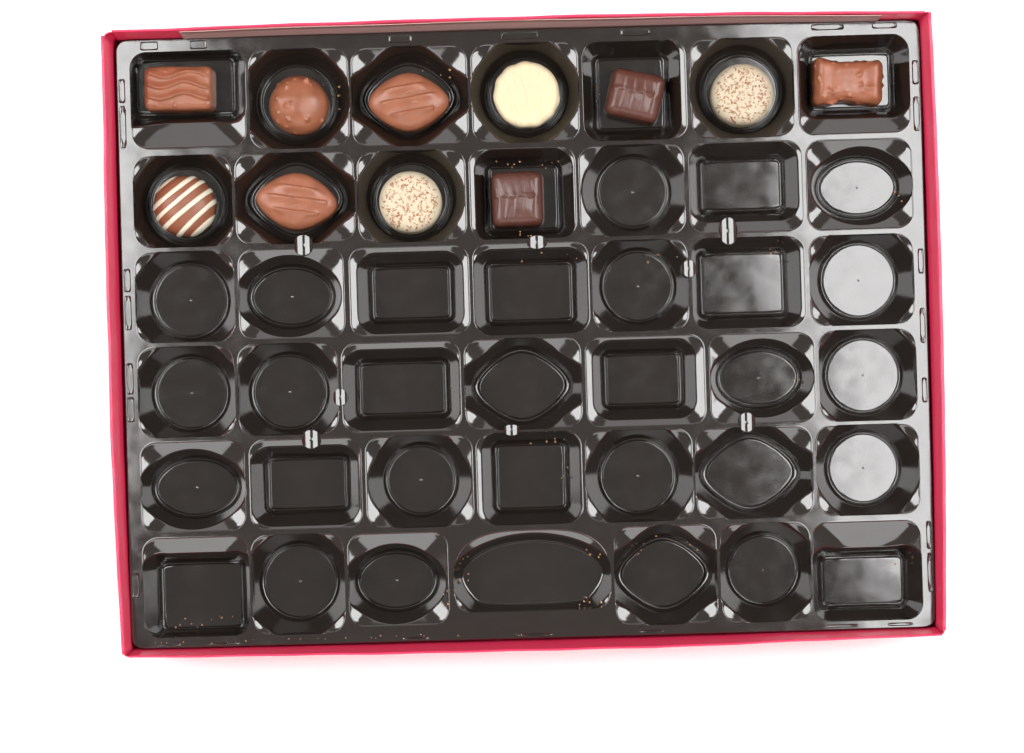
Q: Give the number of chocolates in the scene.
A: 11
